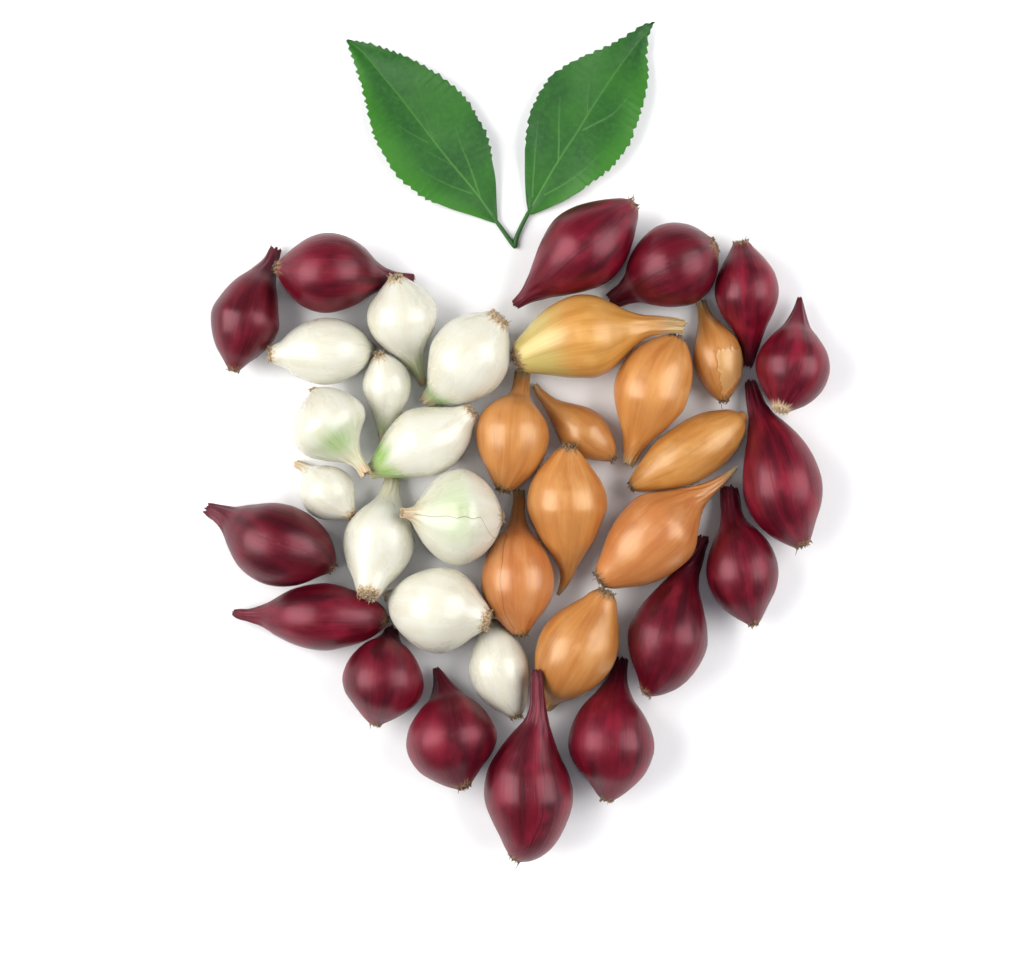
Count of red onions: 15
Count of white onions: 11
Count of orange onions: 10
